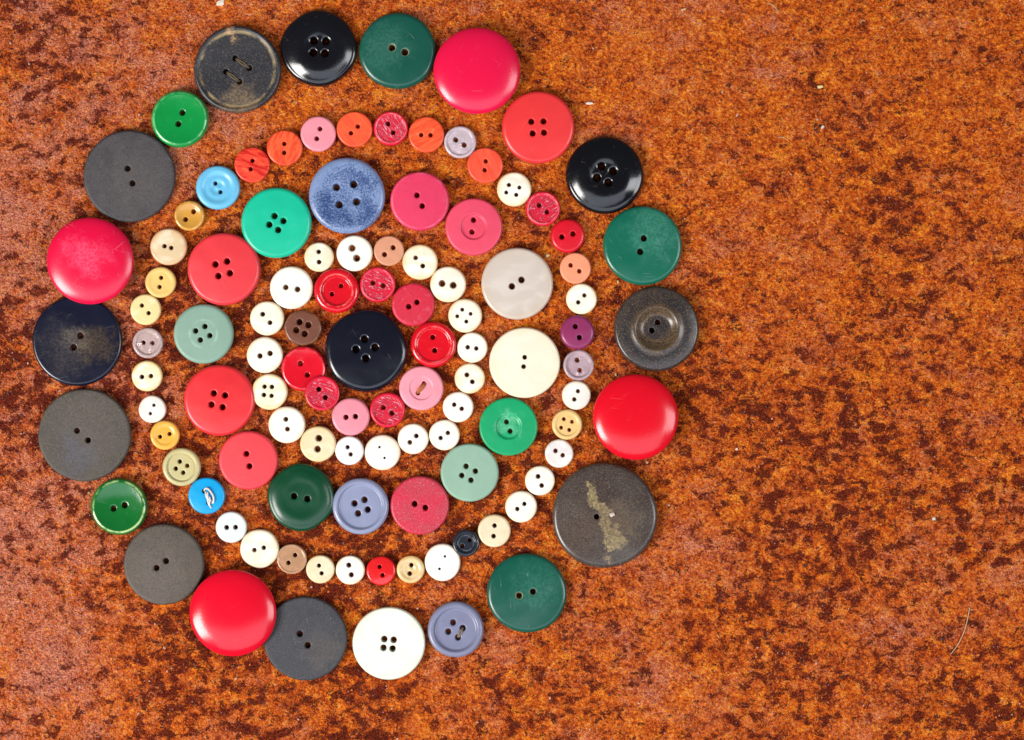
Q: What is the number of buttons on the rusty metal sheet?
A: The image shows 108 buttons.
